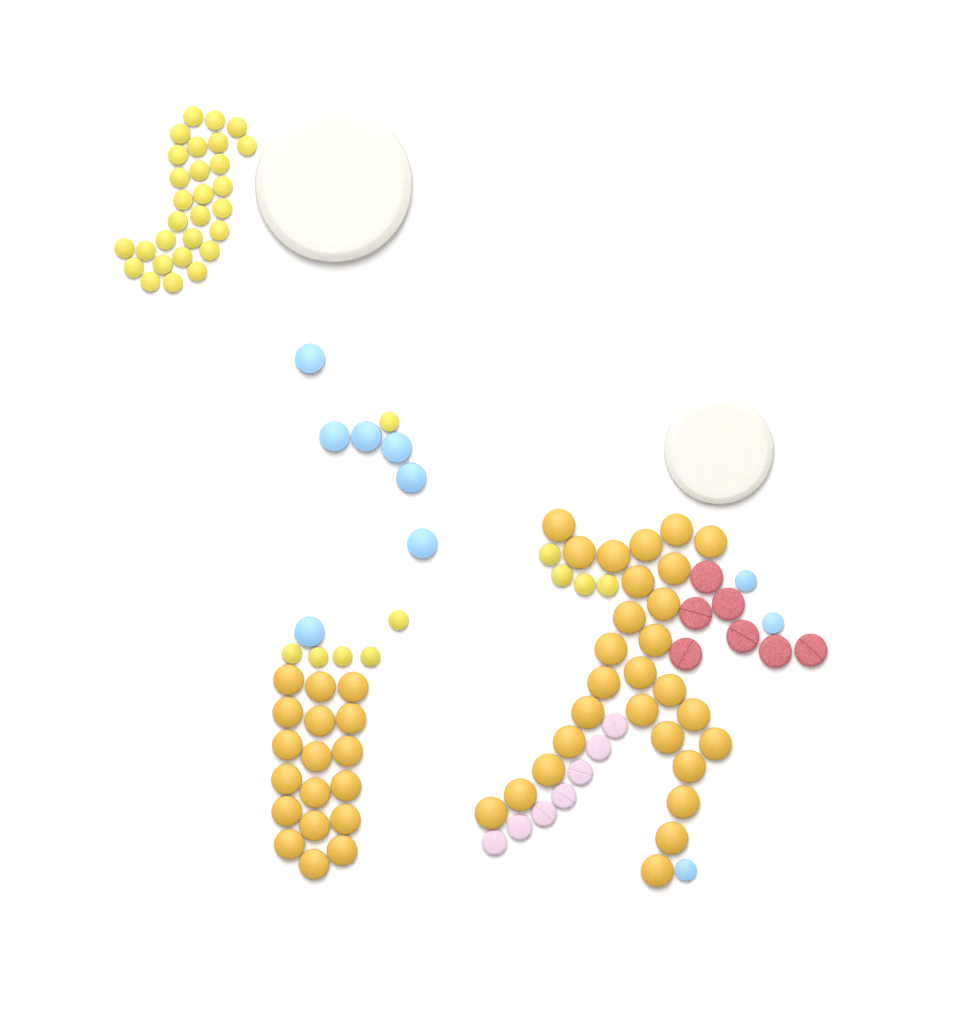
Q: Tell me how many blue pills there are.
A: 10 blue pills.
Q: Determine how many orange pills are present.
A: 46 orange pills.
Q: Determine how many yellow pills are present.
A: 39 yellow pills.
